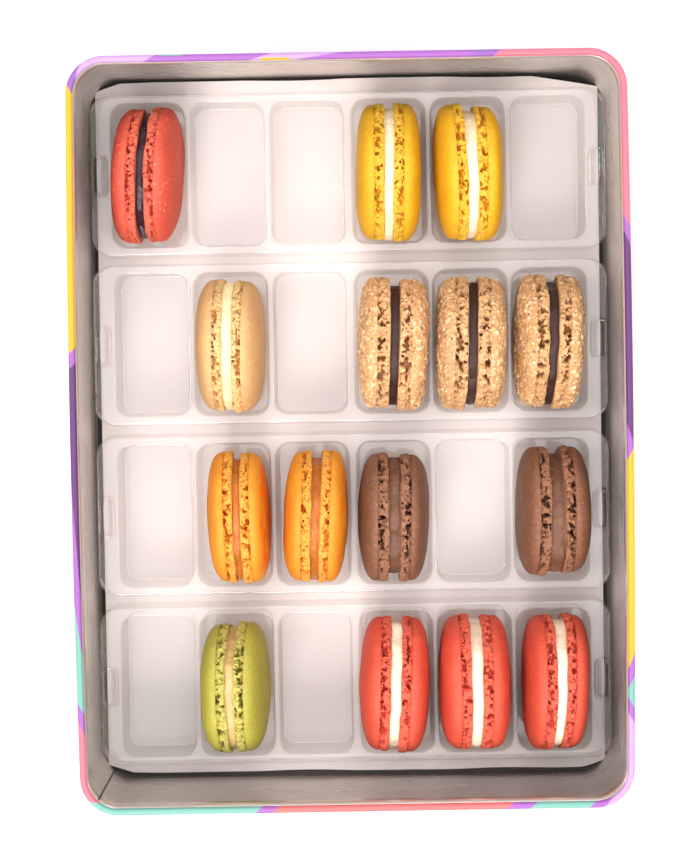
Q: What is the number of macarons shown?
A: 15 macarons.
